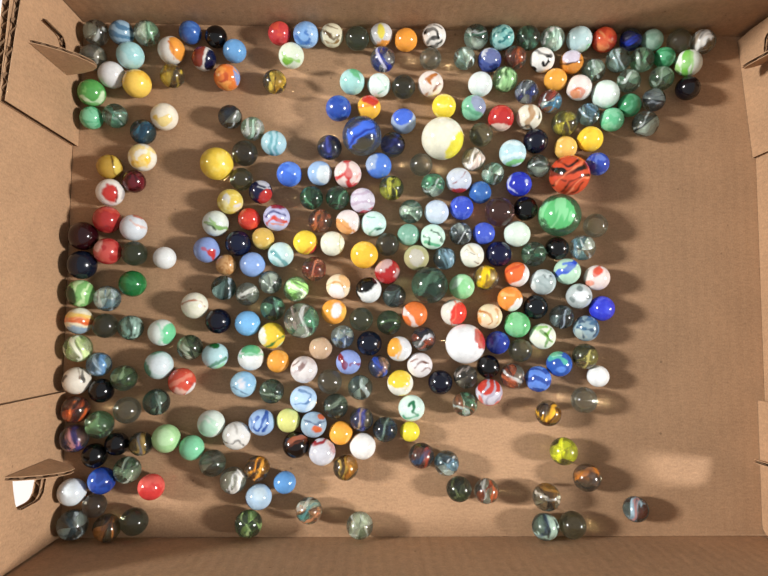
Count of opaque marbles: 171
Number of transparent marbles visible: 122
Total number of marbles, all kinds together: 293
